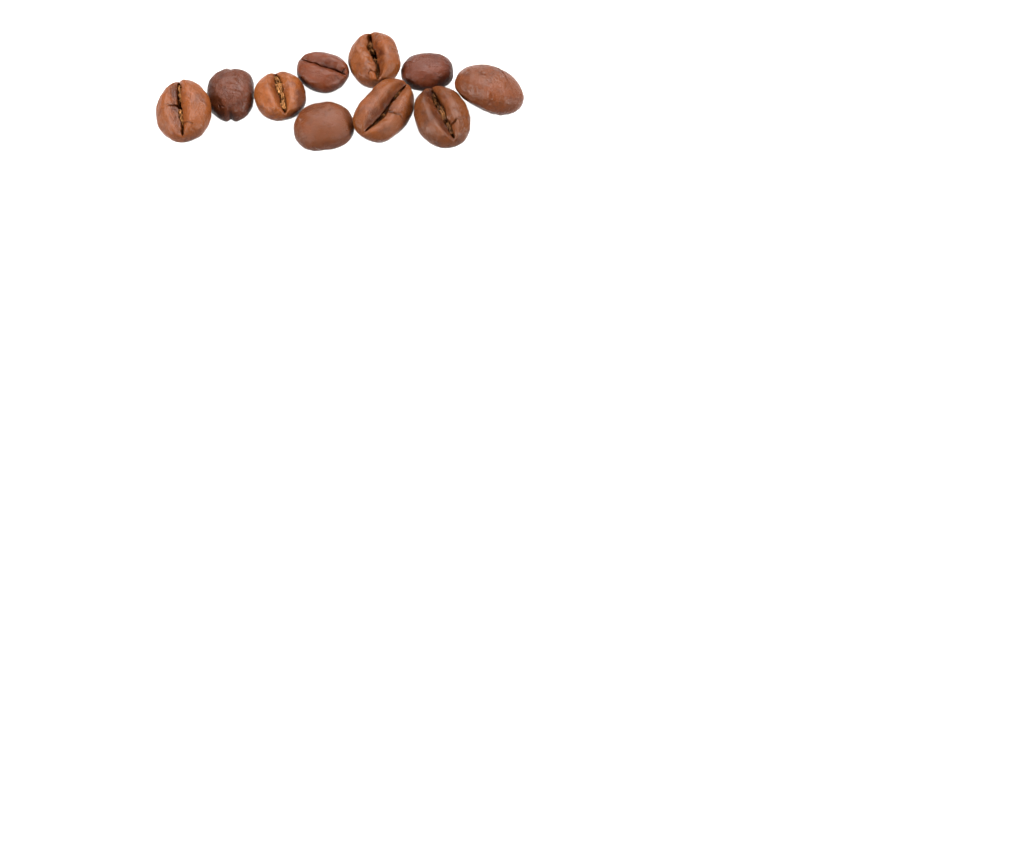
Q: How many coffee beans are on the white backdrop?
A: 10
